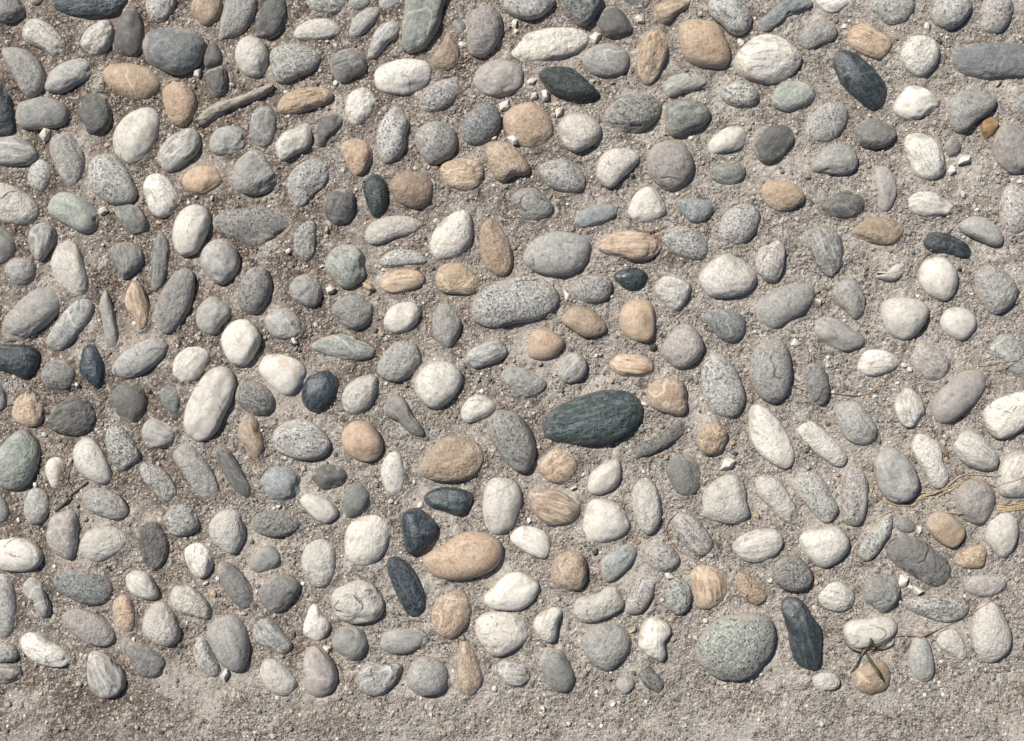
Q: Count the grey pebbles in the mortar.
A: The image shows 190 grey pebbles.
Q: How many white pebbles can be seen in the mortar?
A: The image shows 84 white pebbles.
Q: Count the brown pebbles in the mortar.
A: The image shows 45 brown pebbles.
